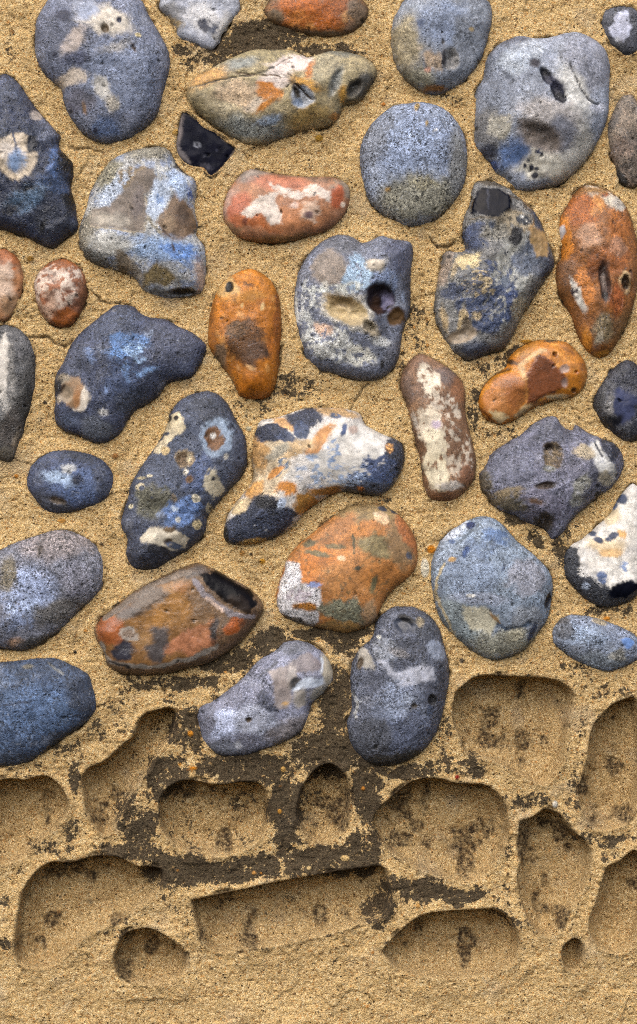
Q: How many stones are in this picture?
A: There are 37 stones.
